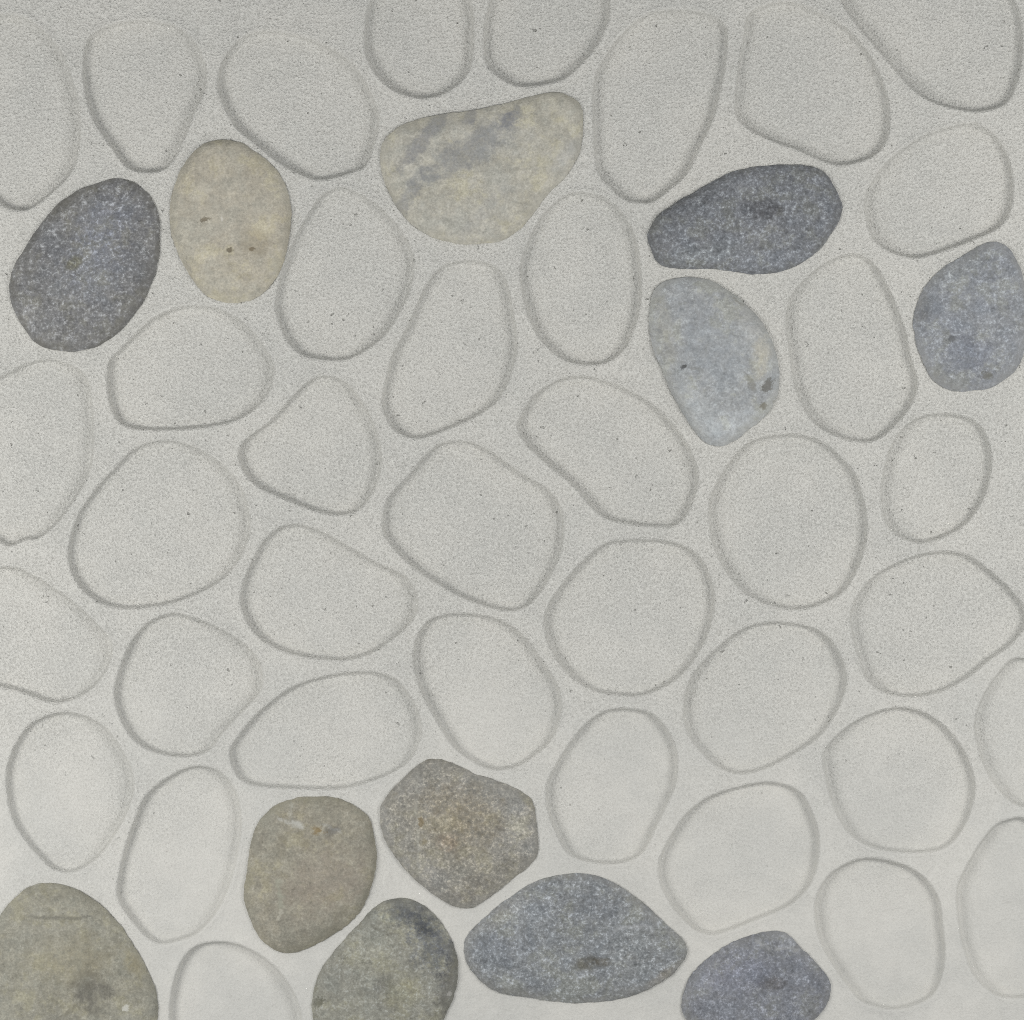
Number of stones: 12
